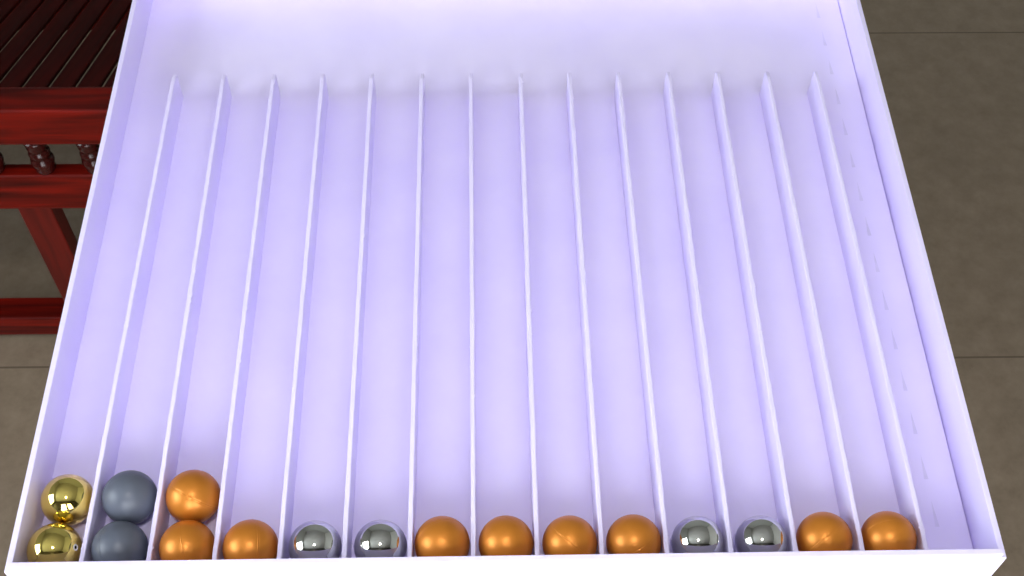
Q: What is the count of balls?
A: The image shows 17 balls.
